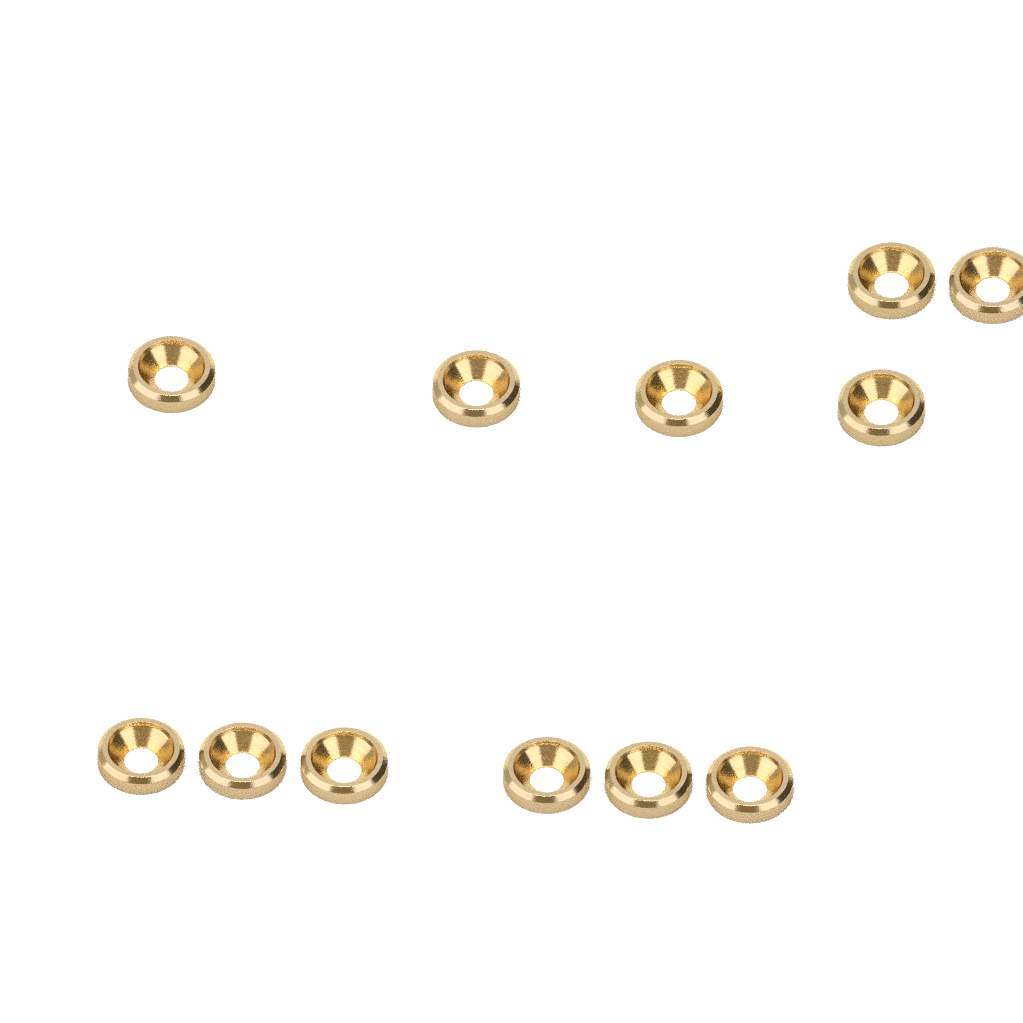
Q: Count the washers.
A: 12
